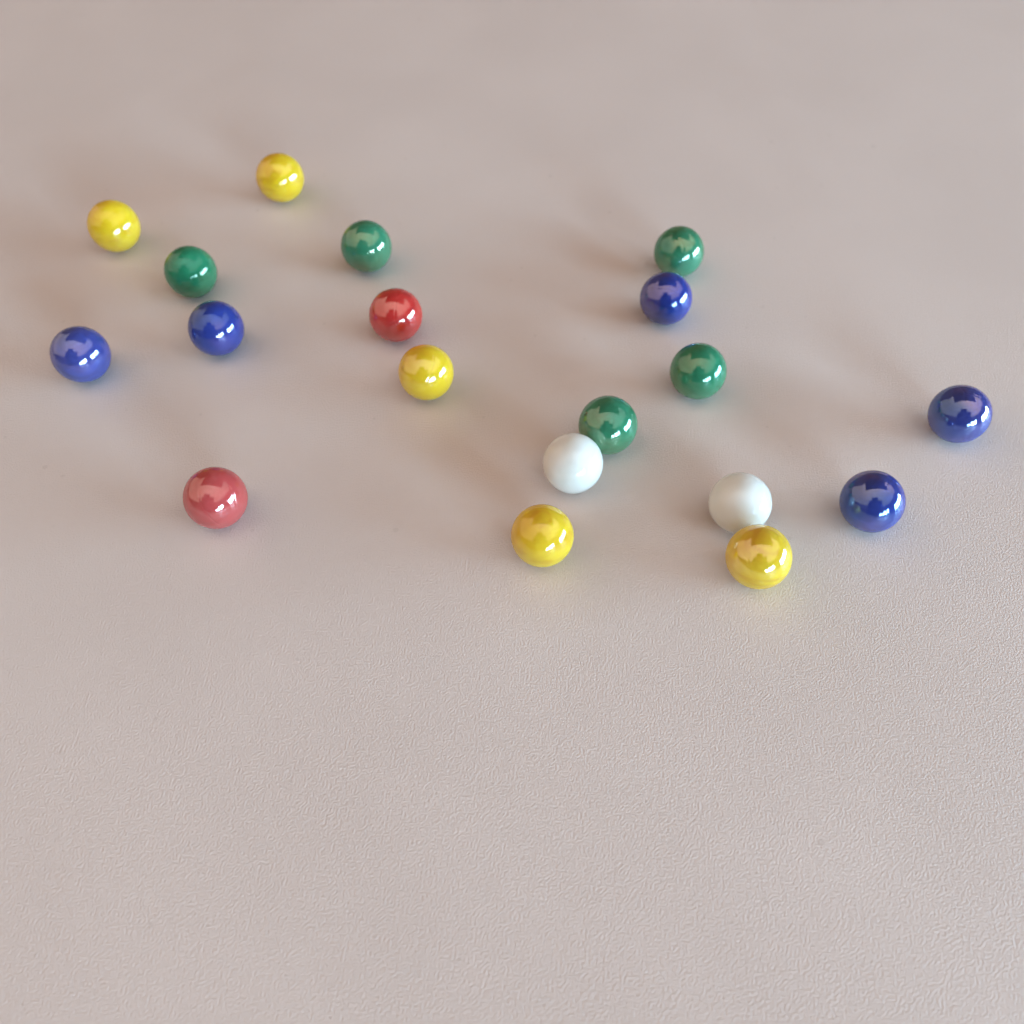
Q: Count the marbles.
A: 19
